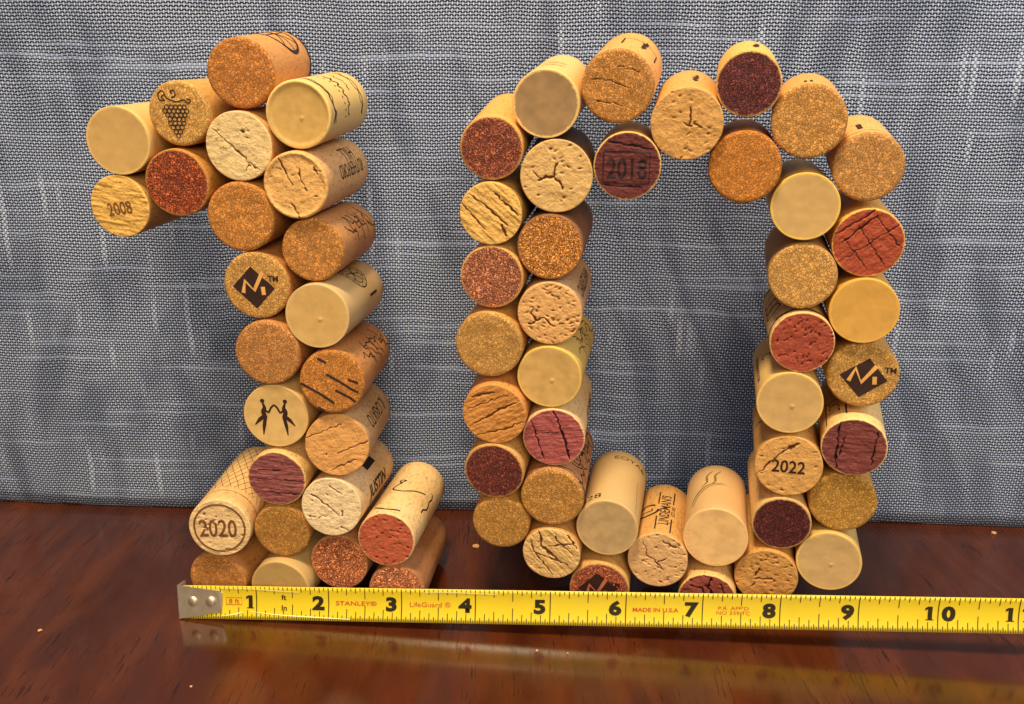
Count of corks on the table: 65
